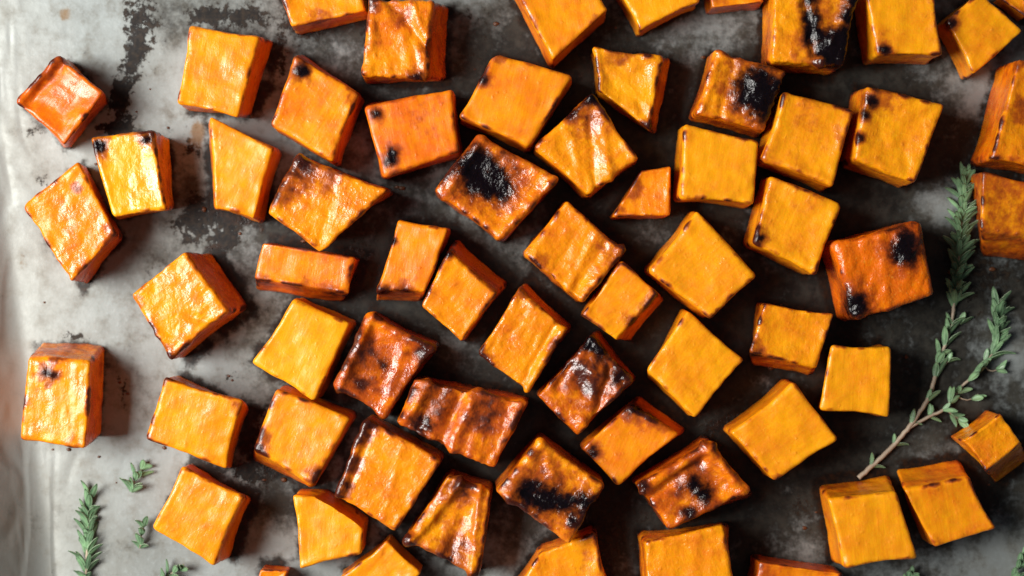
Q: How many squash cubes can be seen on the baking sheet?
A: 64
